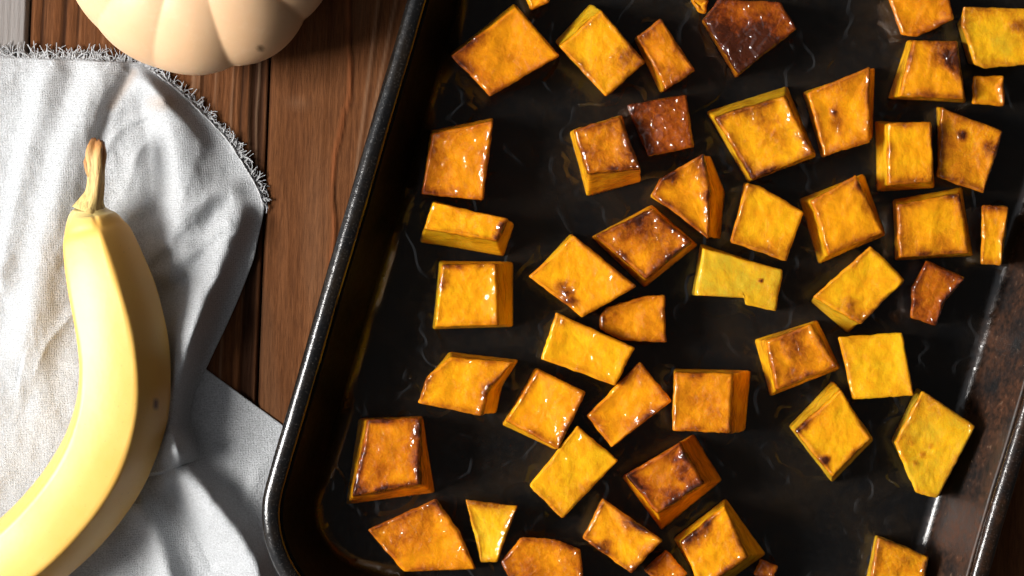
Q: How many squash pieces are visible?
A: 50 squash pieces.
